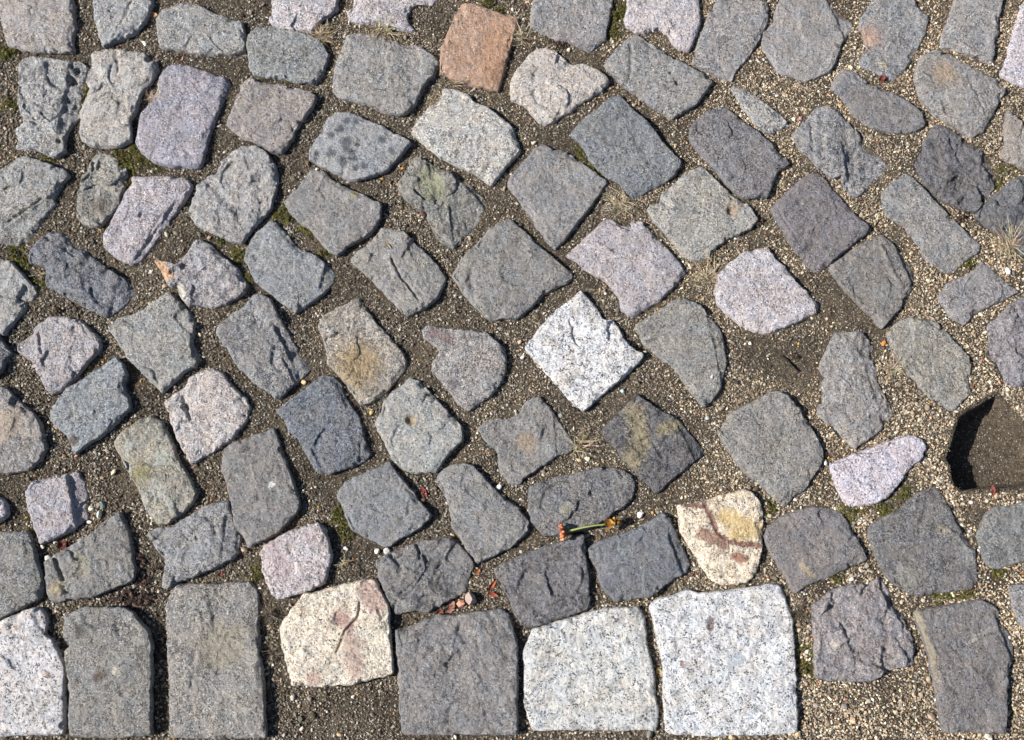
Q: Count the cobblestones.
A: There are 100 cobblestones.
